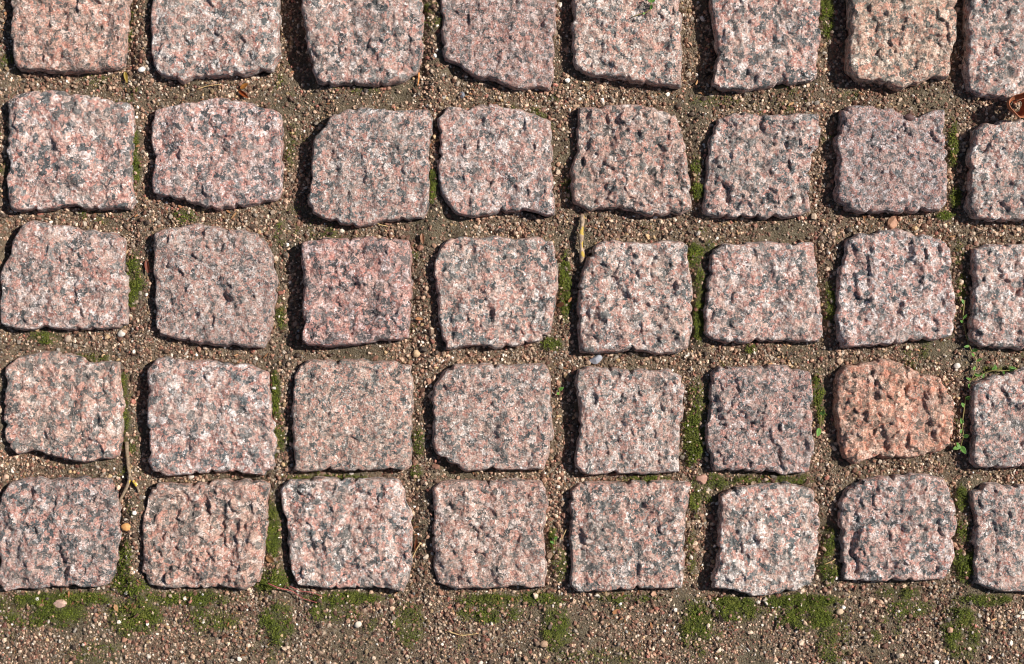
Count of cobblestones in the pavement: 40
